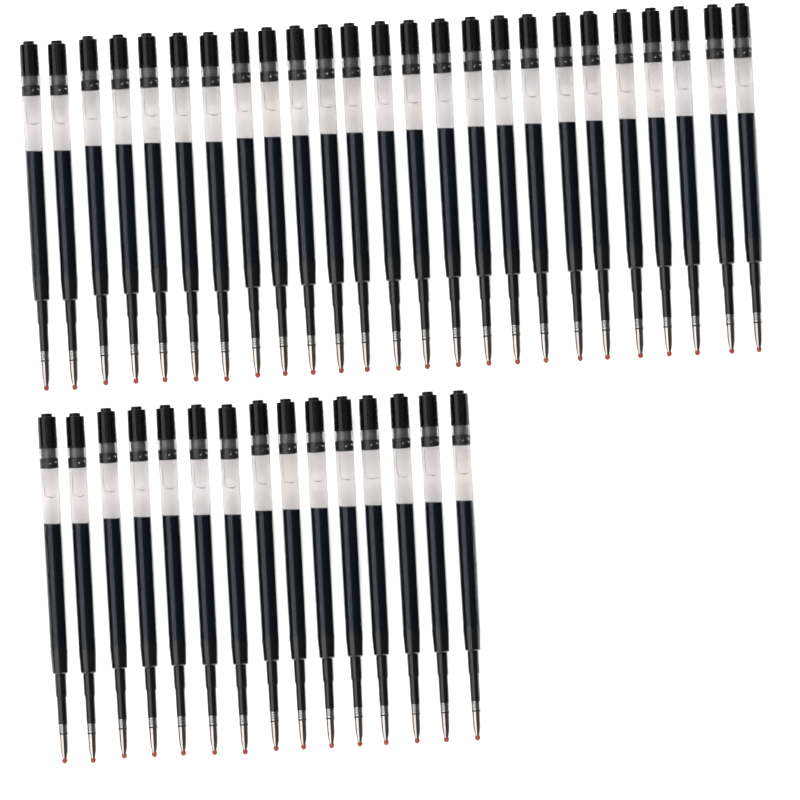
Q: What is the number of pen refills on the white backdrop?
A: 40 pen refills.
